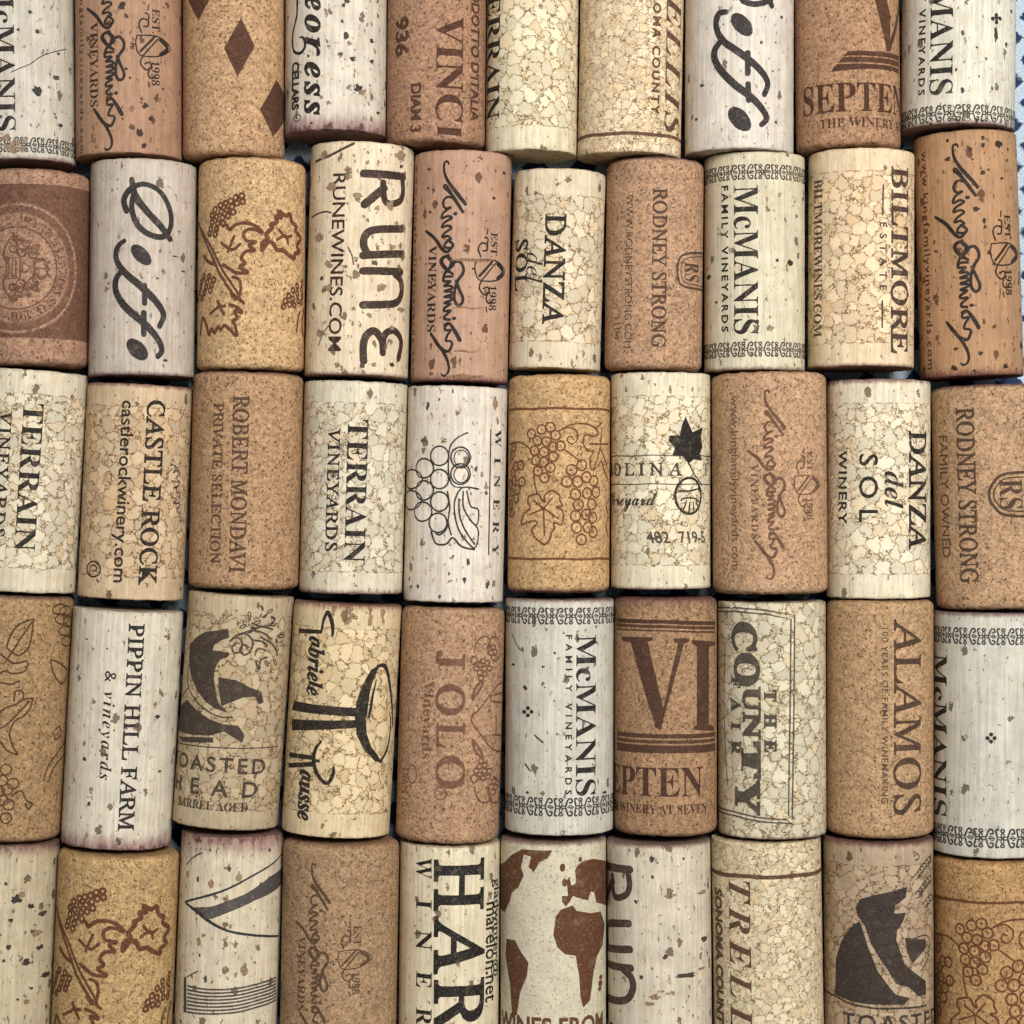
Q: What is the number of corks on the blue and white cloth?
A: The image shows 50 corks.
